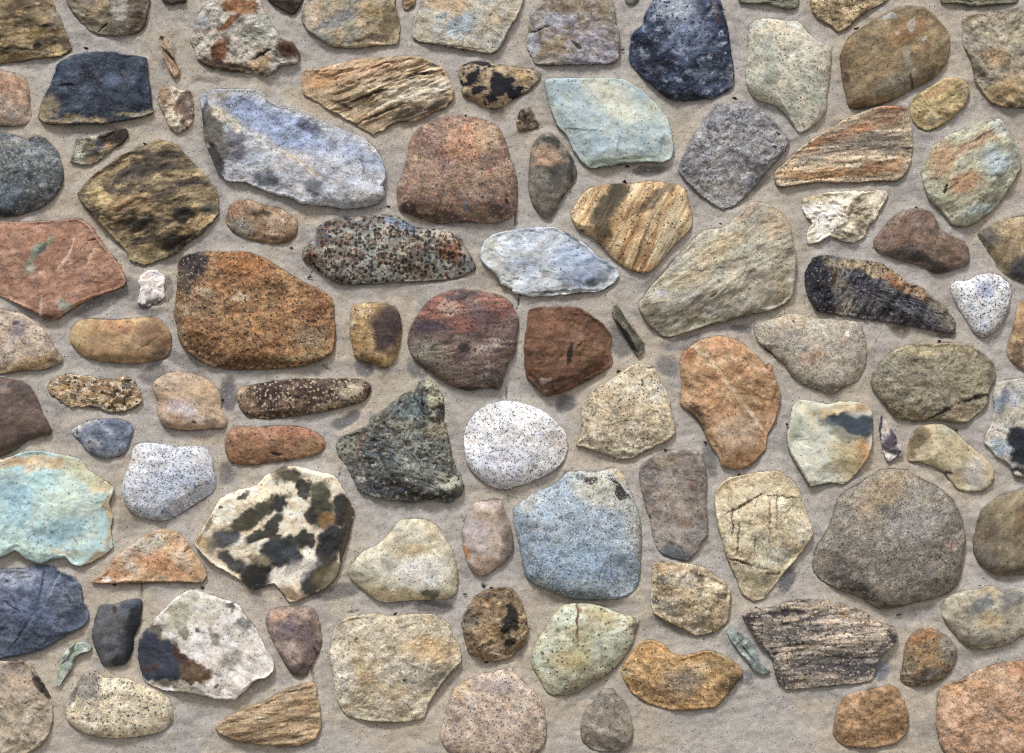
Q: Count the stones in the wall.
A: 103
